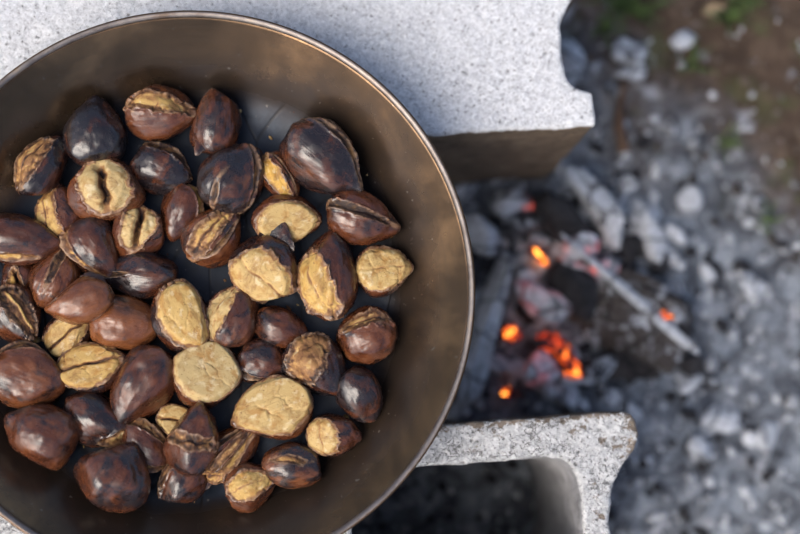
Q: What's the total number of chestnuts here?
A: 50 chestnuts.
